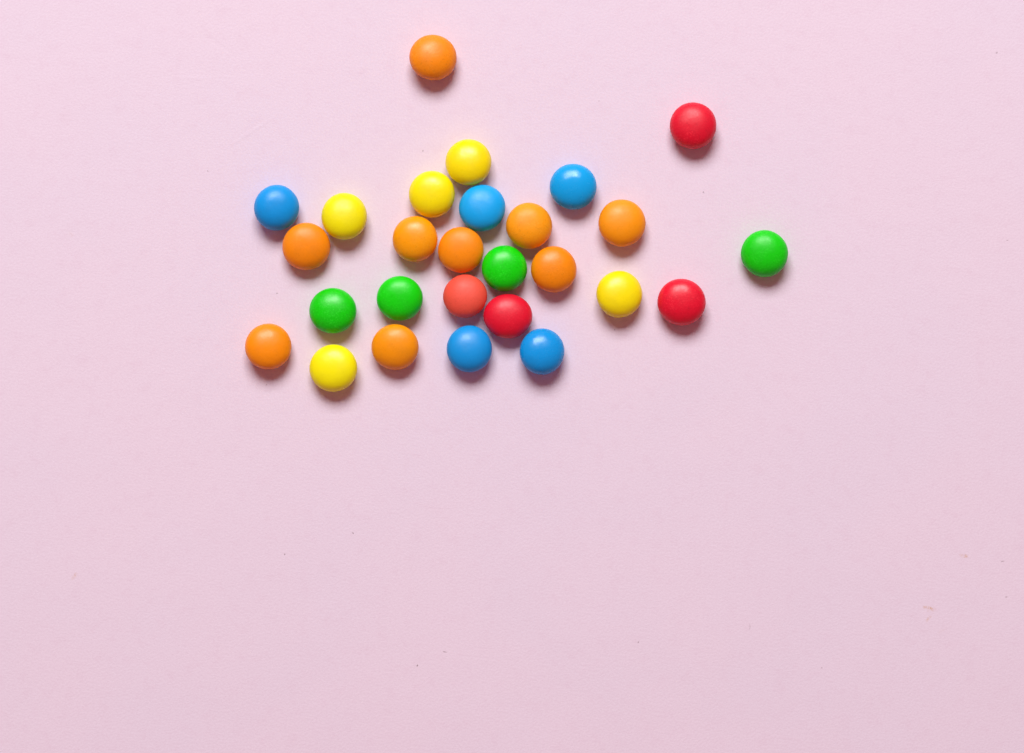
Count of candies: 27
